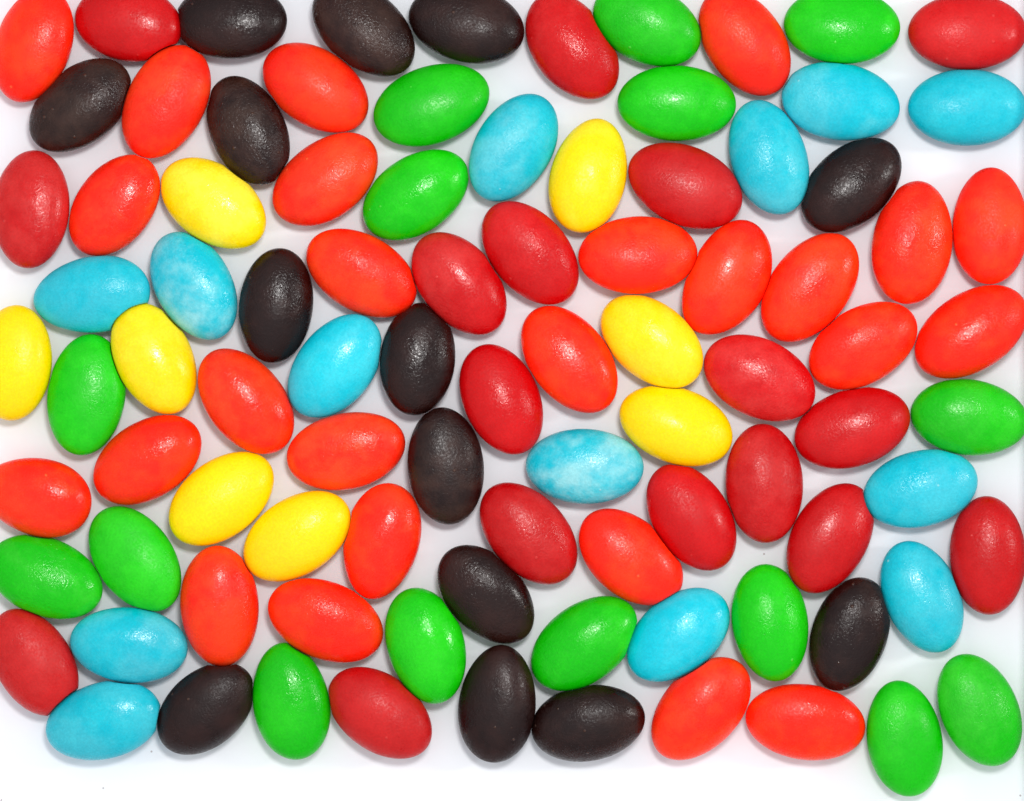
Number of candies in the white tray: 92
